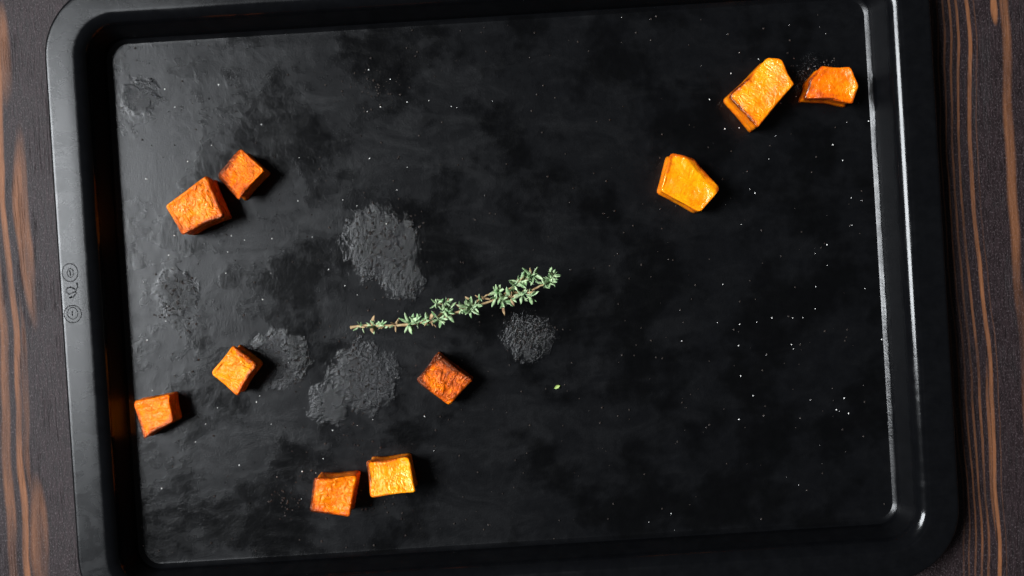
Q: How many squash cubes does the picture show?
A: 10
